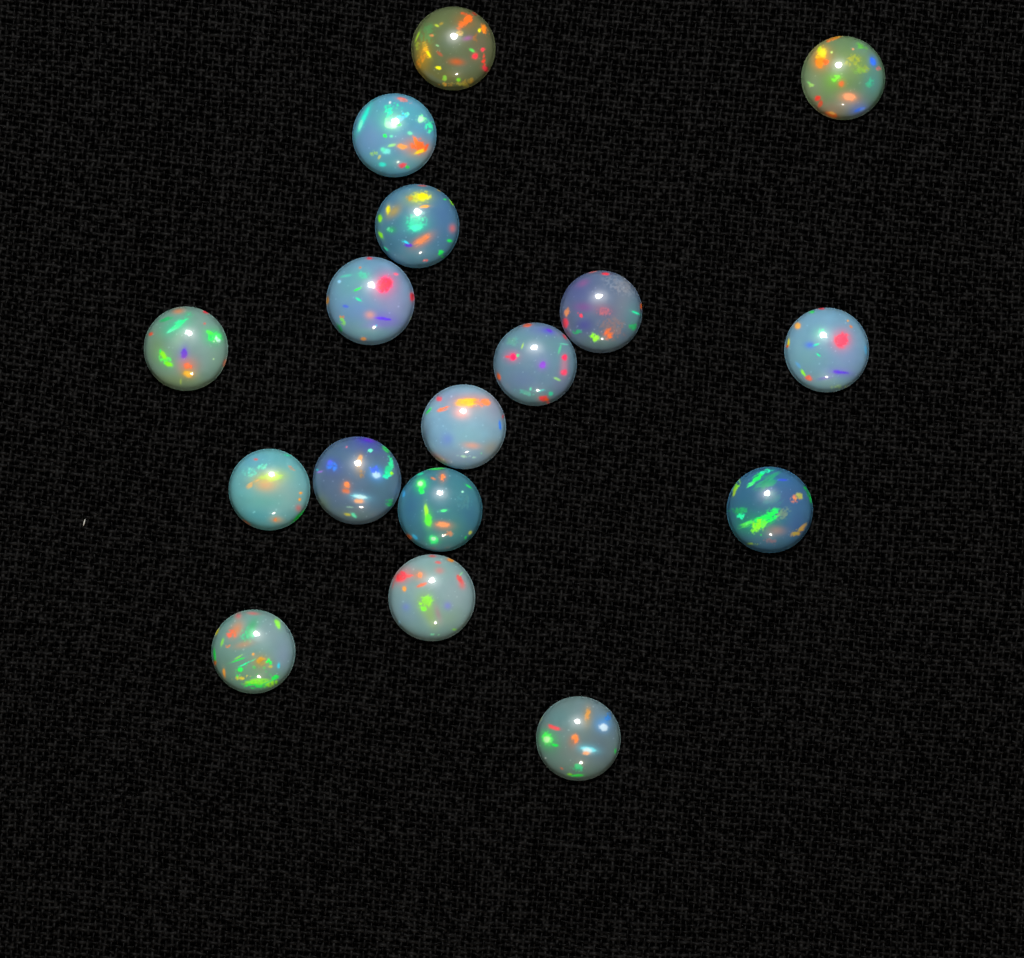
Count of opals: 17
